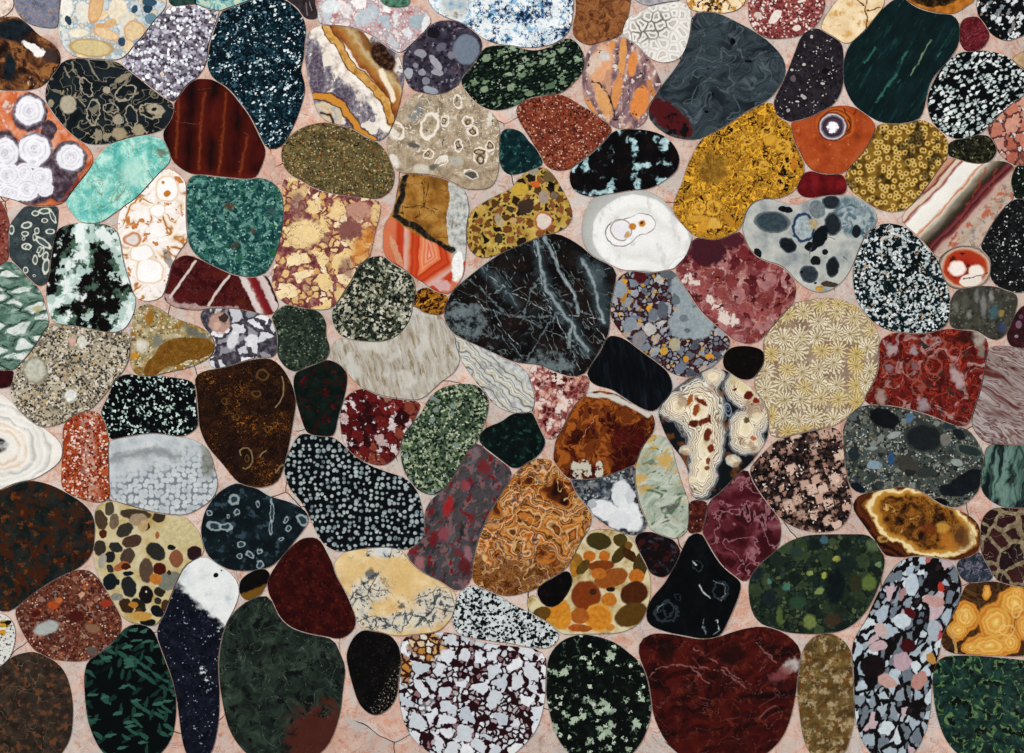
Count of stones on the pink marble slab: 132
